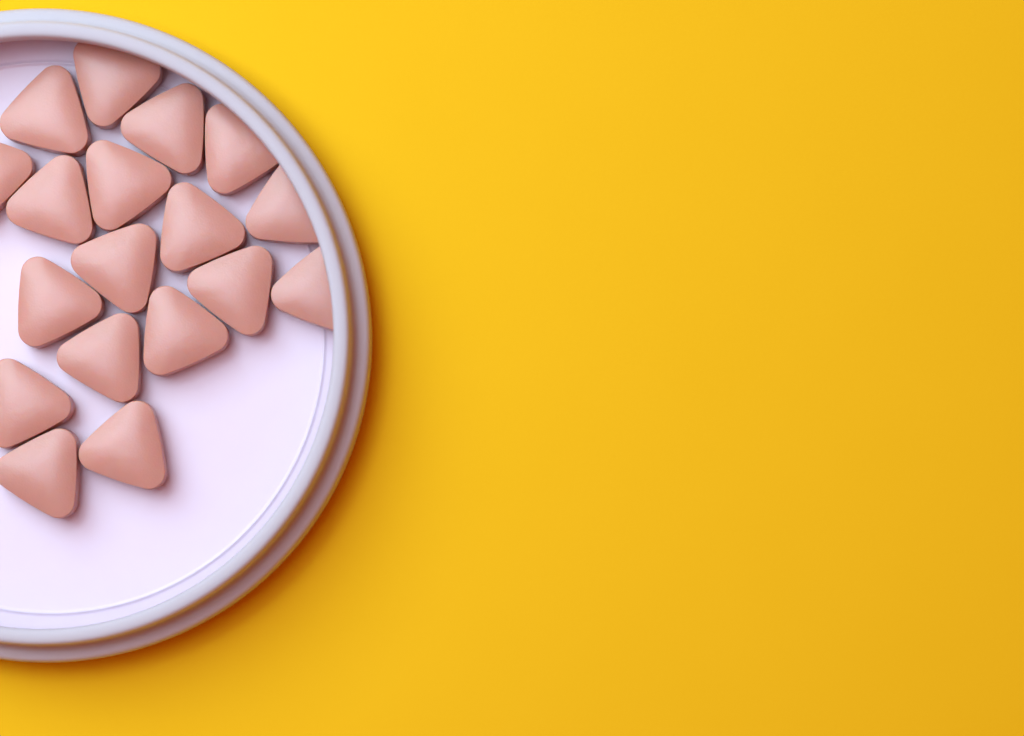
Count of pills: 18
